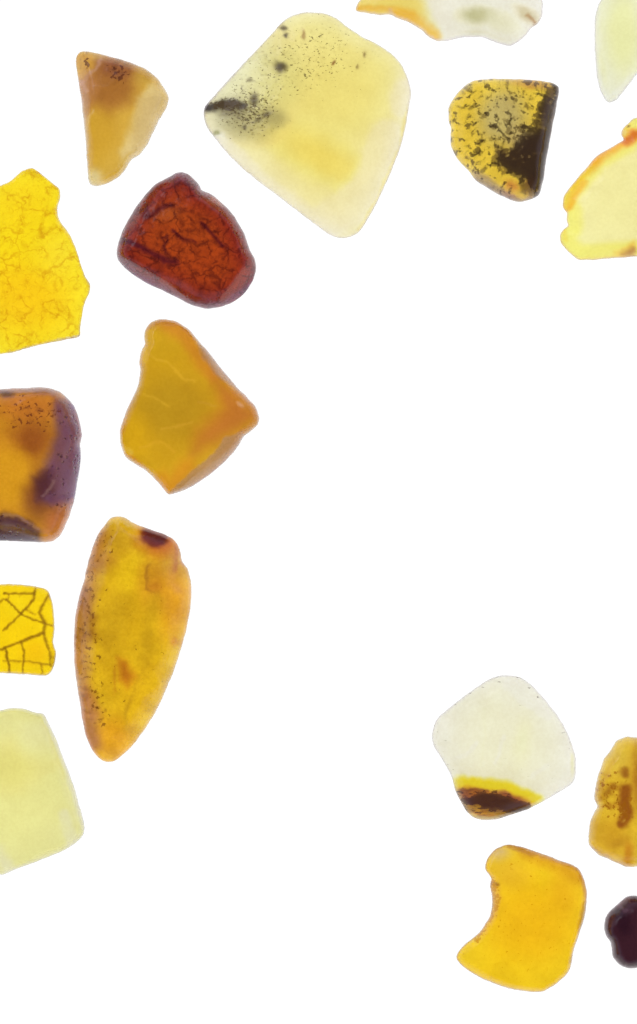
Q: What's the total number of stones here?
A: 17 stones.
